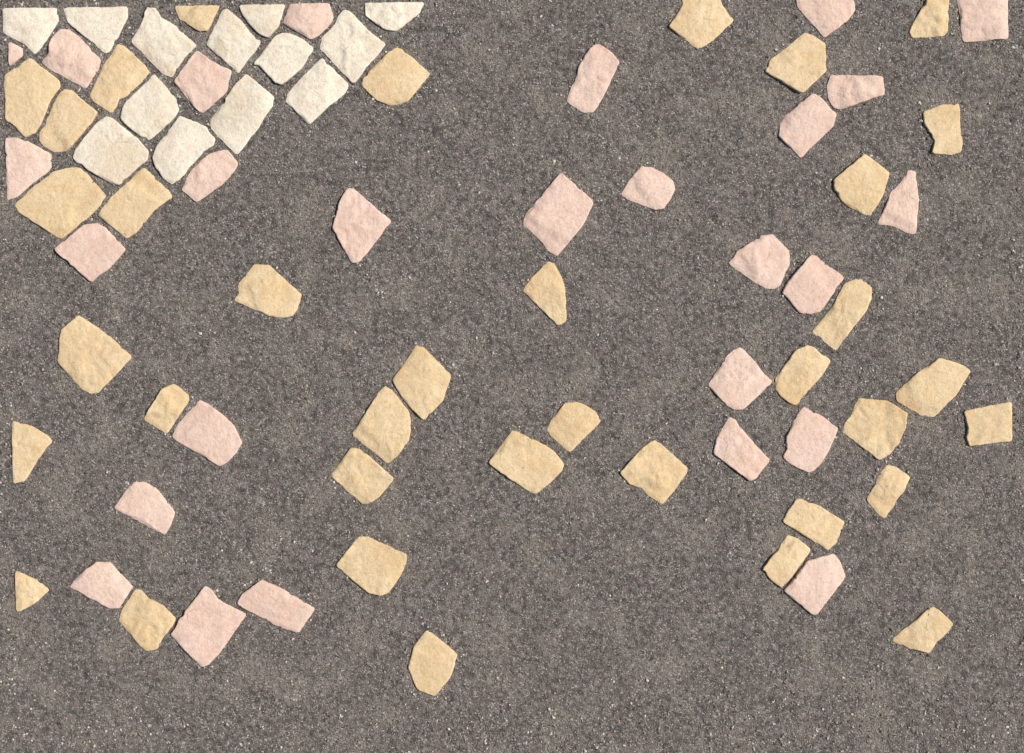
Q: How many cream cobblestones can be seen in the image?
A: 13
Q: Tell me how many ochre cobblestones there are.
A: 36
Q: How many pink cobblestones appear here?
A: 27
